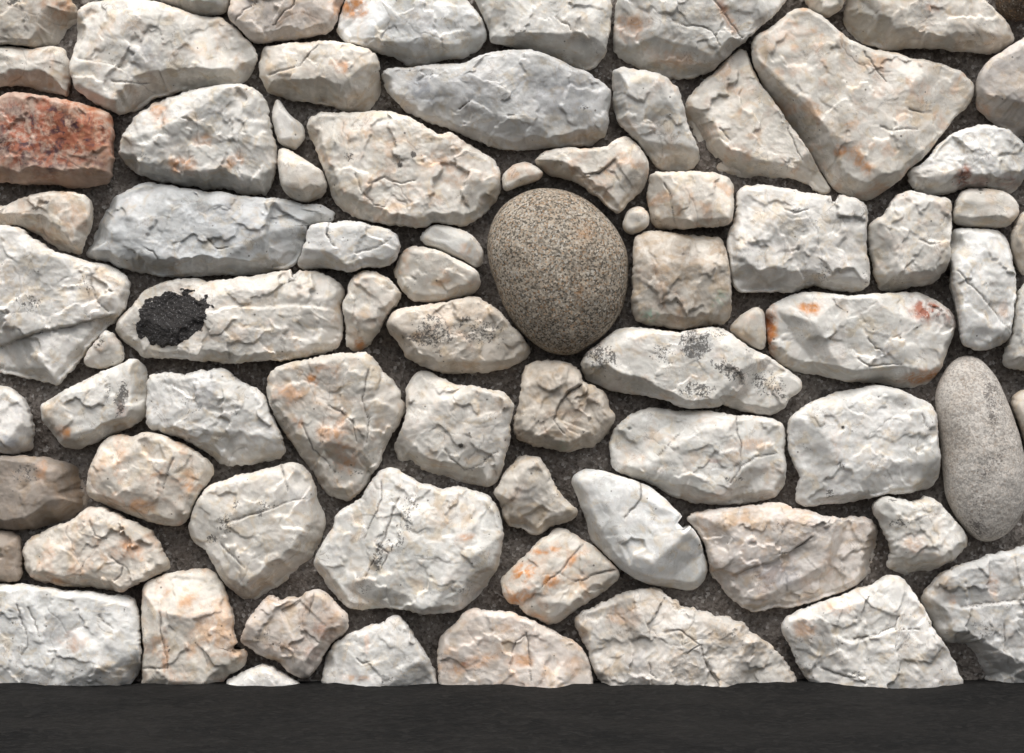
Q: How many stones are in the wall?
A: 78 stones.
